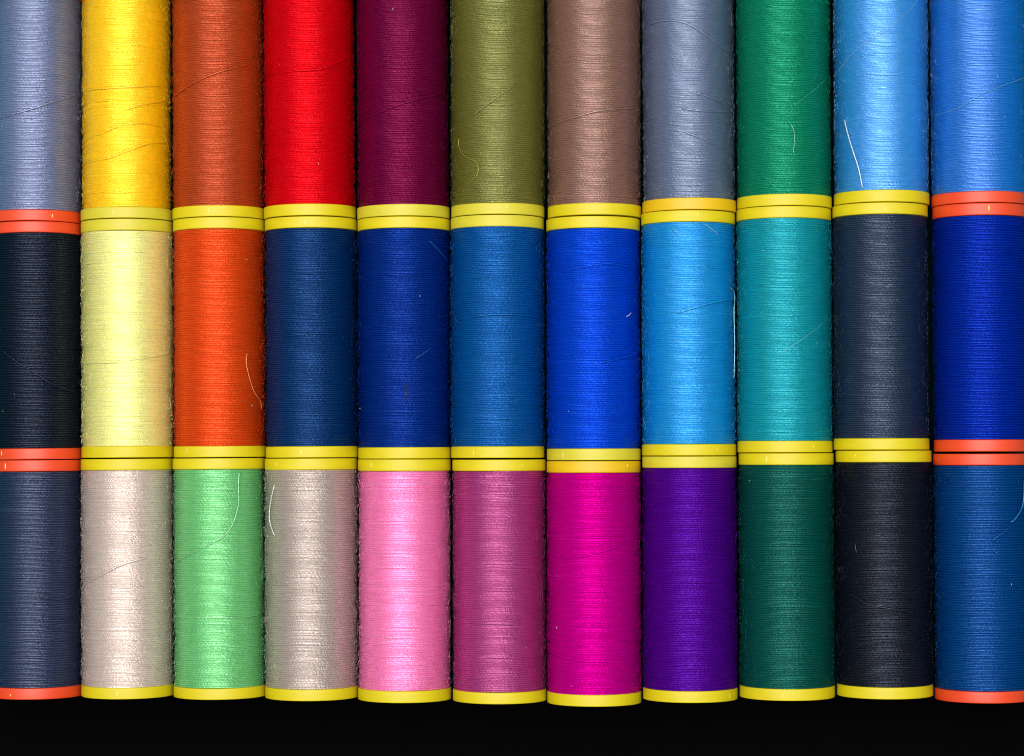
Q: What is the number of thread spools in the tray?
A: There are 33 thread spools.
